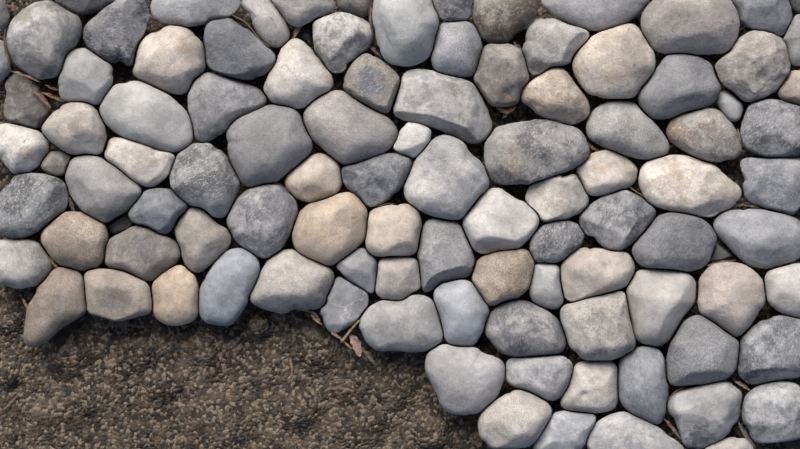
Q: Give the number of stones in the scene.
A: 104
